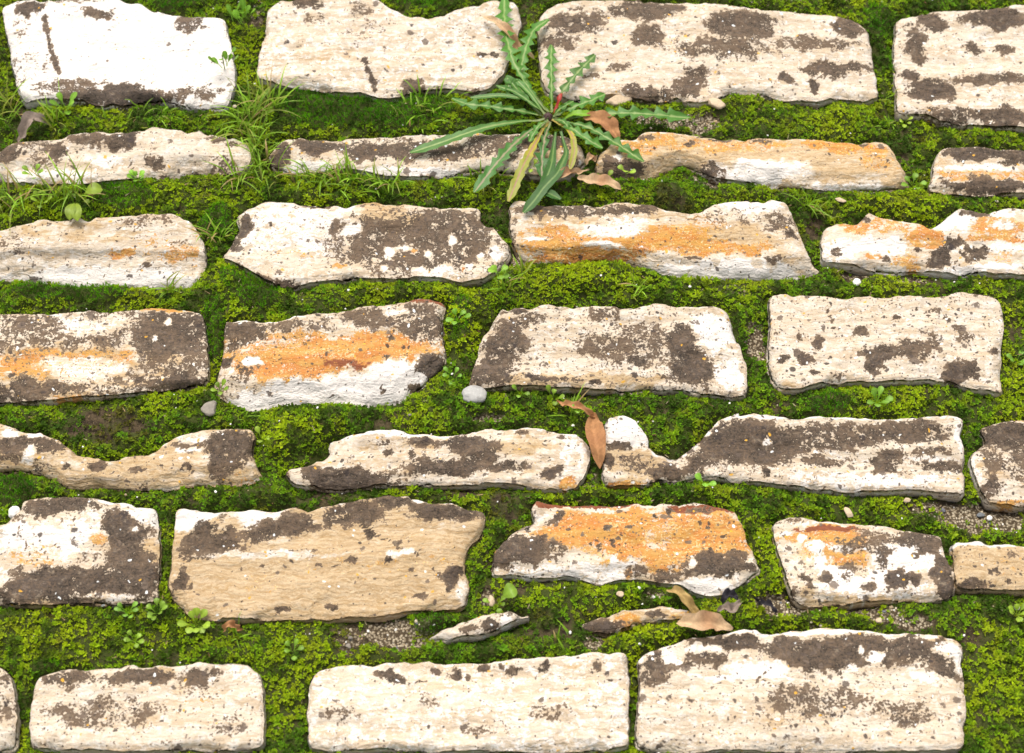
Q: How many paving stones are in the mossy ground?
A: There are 31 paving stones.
